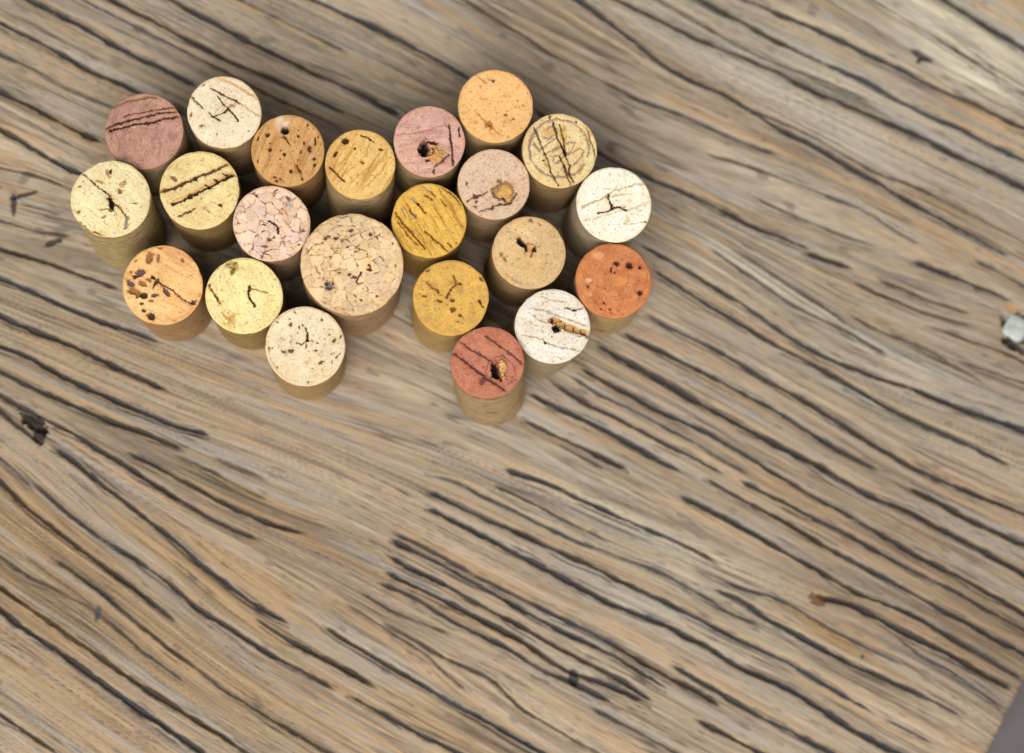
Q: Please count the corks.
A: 22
